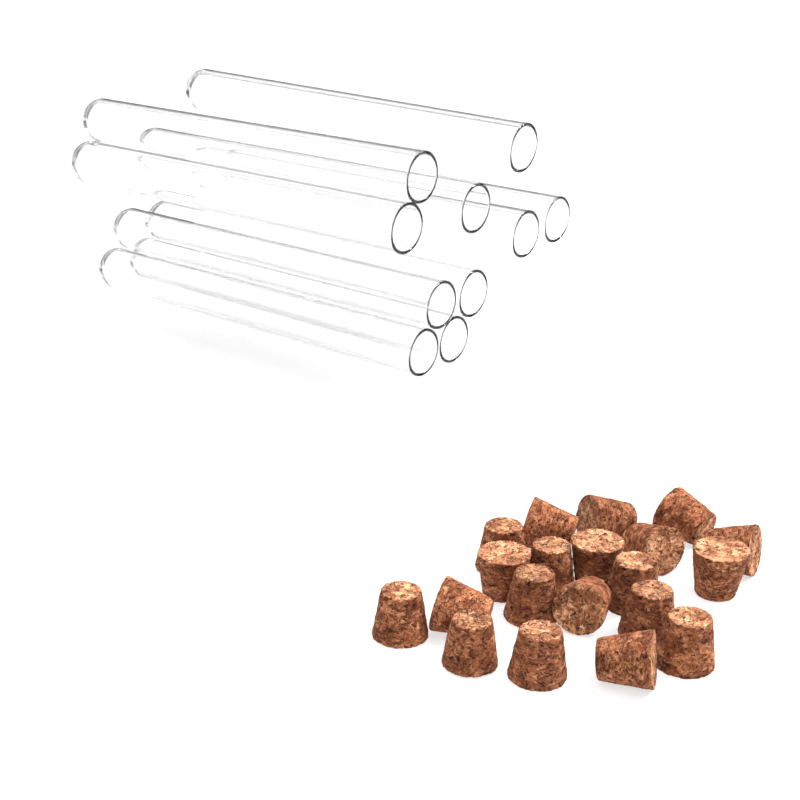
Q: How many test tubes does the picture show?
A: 10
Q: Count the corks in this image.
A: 20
